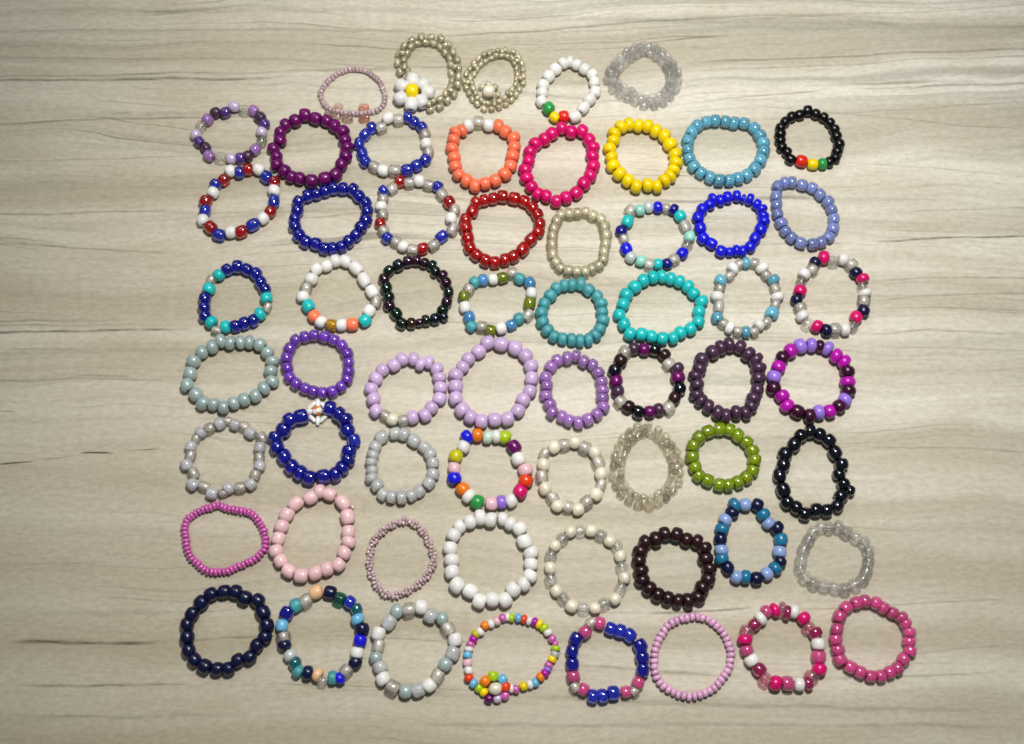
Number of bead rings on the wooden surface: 61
